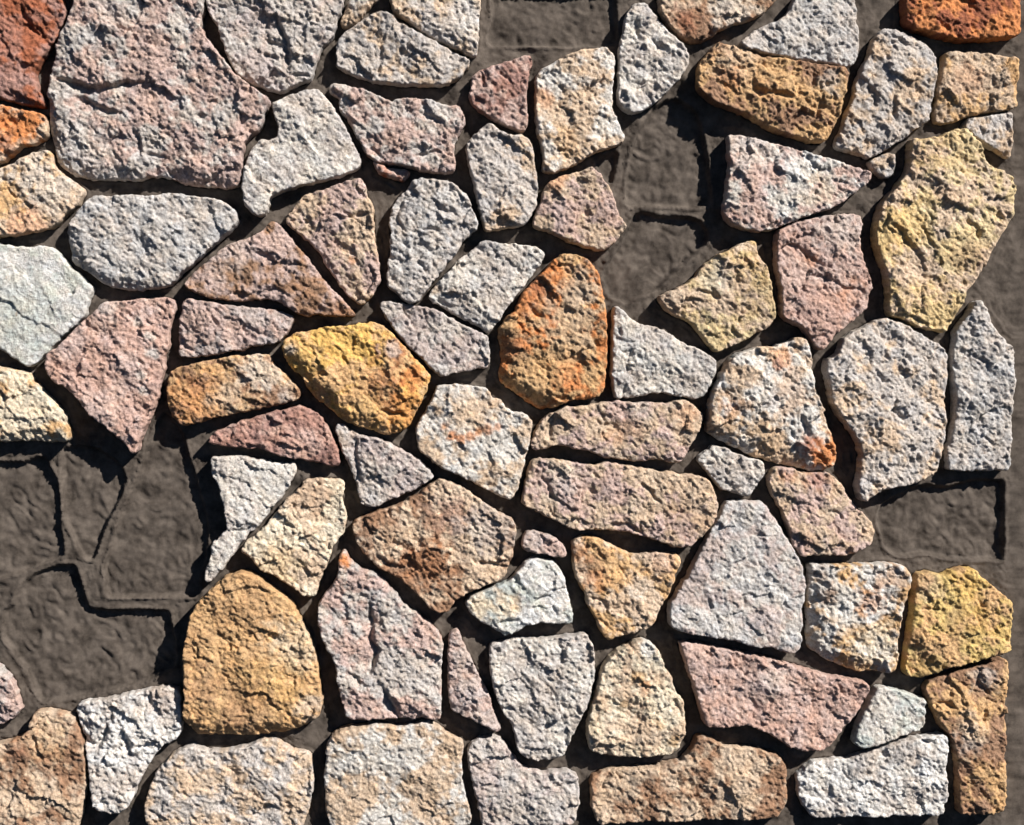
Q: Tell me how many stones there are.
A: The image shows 77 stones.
